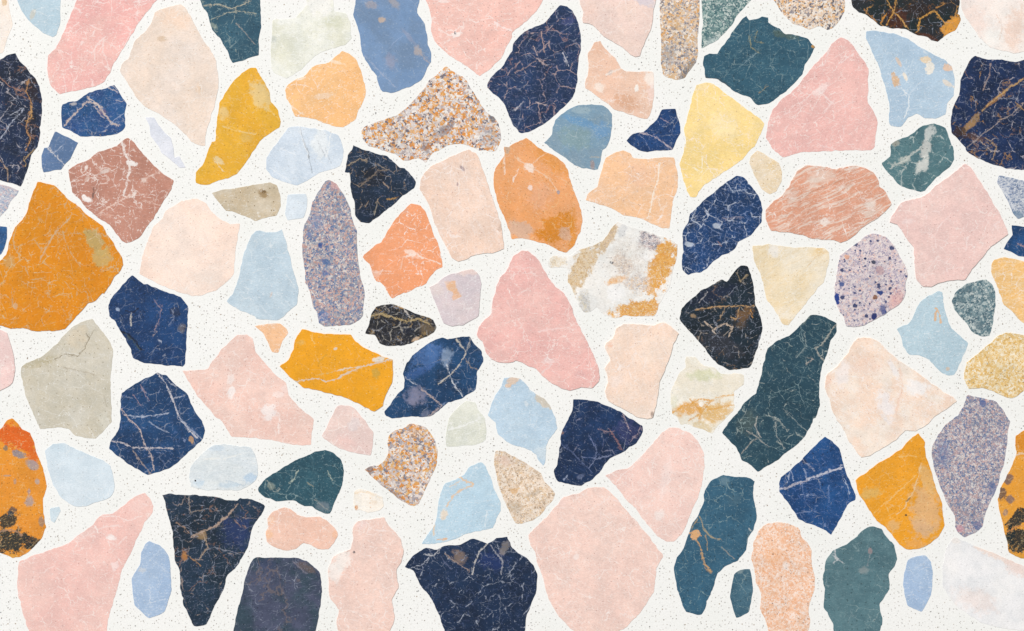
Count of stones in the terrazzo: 107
